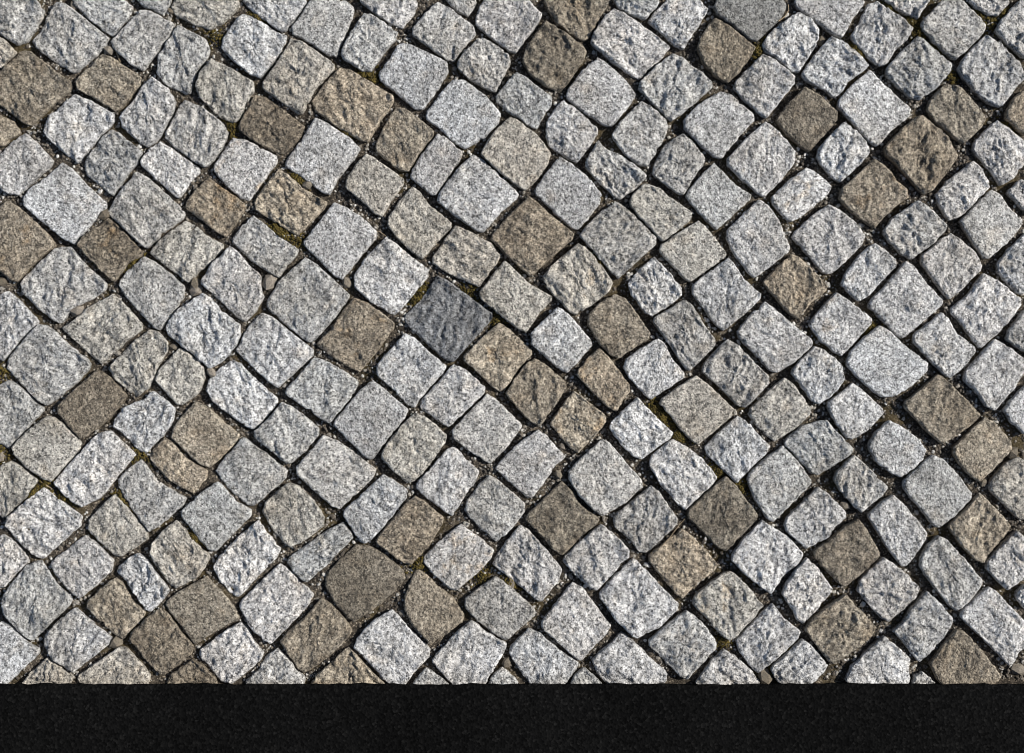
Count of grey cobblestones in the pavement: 195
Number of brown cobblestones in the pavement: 47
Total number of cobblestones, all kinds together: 242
